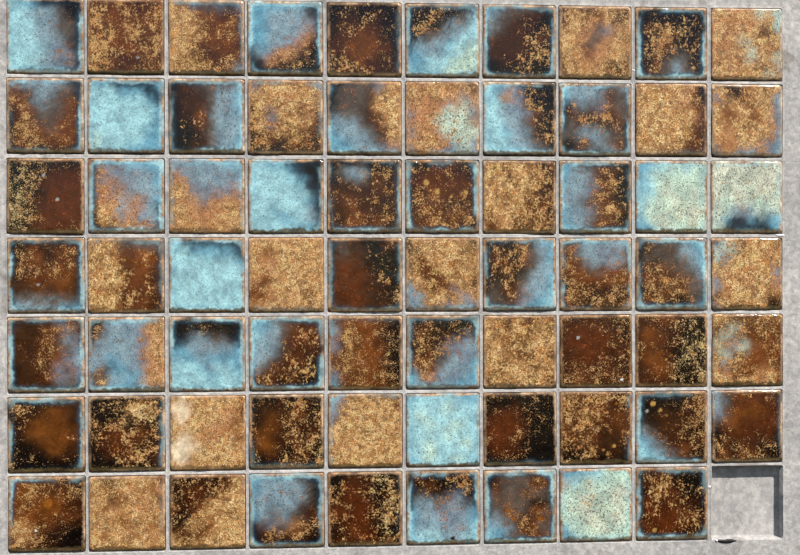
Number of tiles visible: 69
